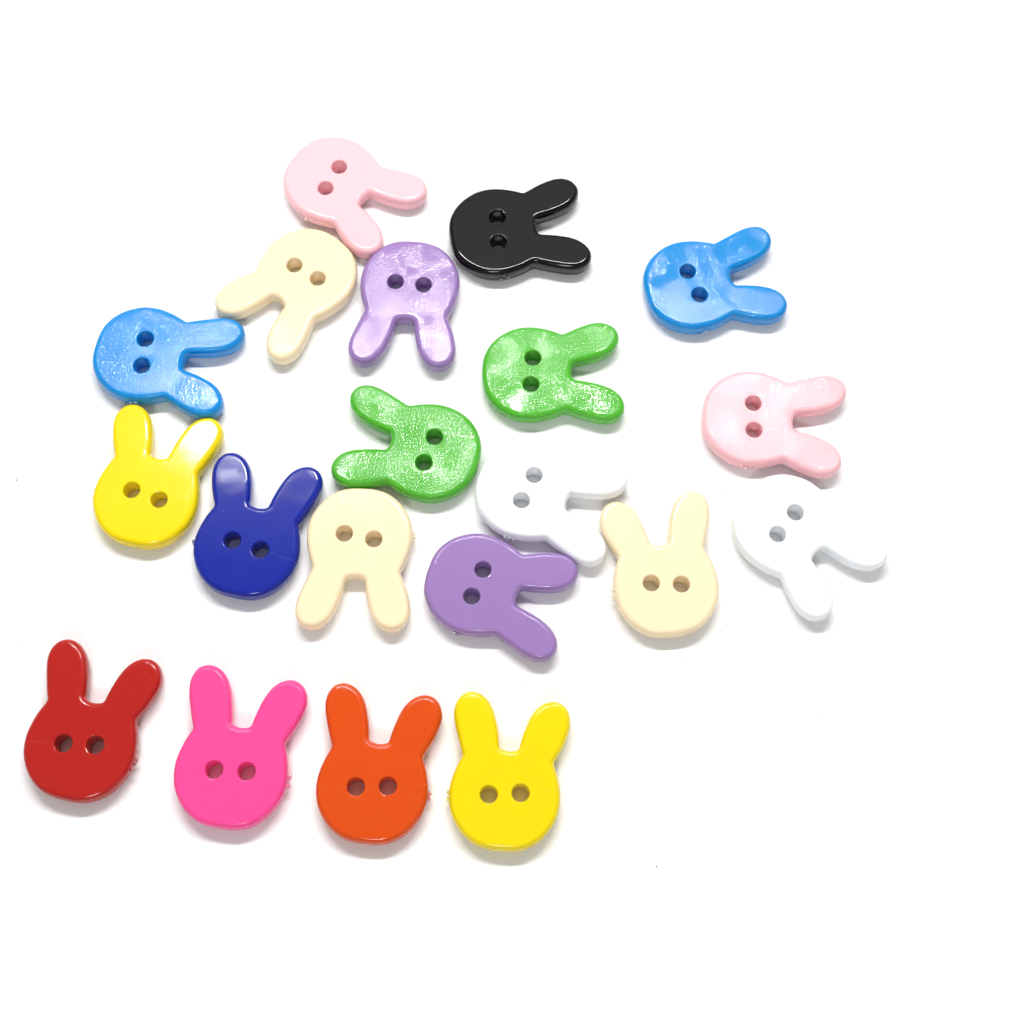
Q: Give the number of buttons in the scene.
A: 20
